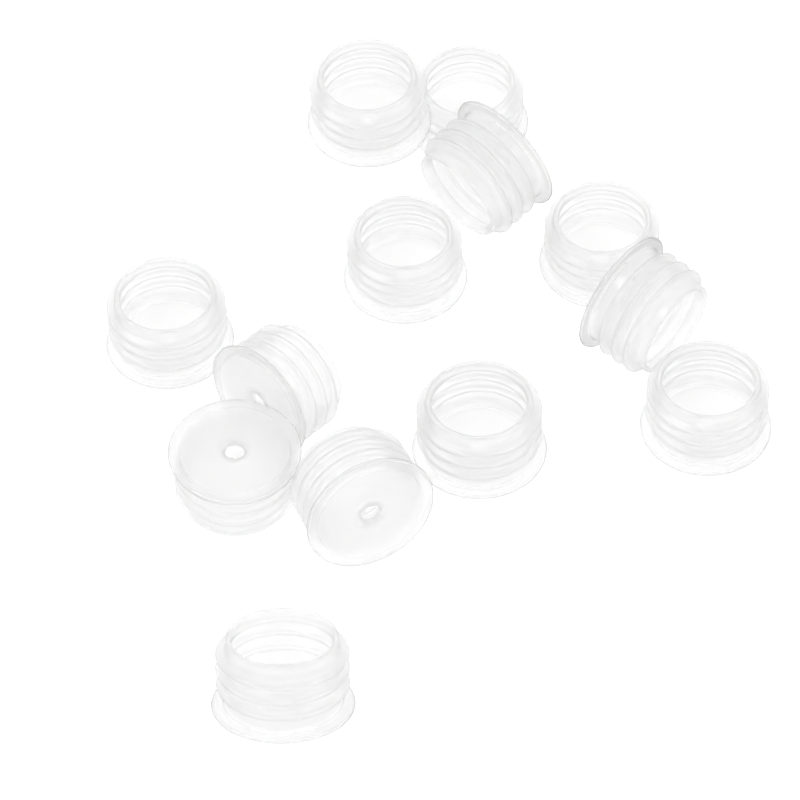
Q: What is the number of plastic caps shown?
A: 13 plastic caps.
